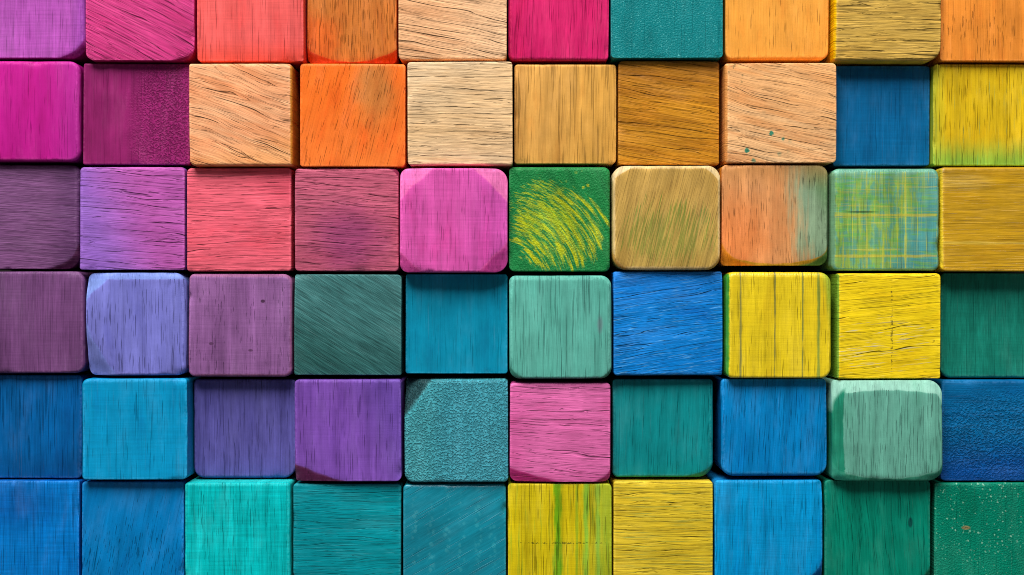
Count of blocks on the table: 60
